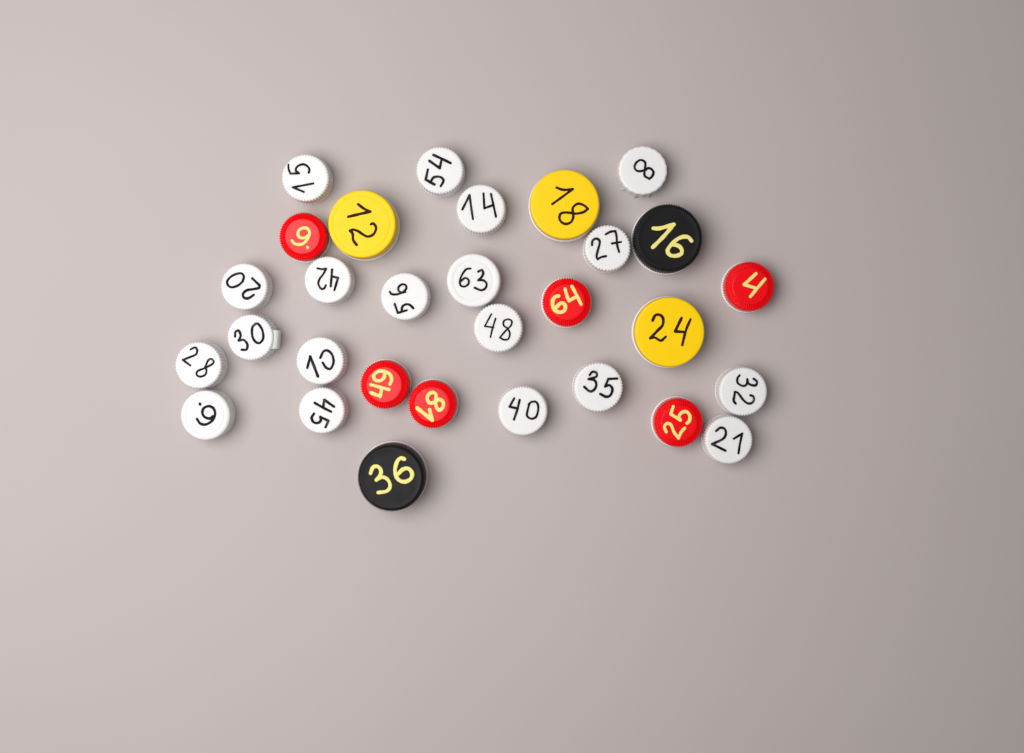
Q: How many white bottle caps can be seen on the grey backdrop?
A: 19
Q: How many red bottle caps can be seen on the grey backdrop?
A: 6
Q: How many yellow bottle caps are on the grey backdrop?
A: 3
